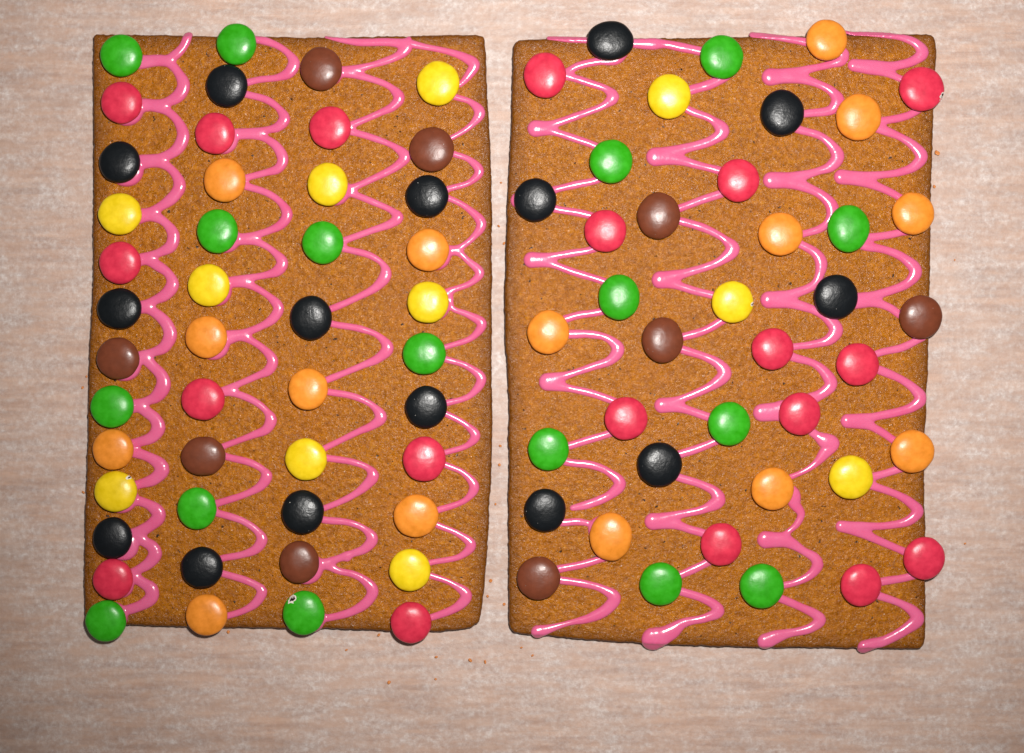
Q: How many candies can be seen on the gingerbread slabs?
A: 86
